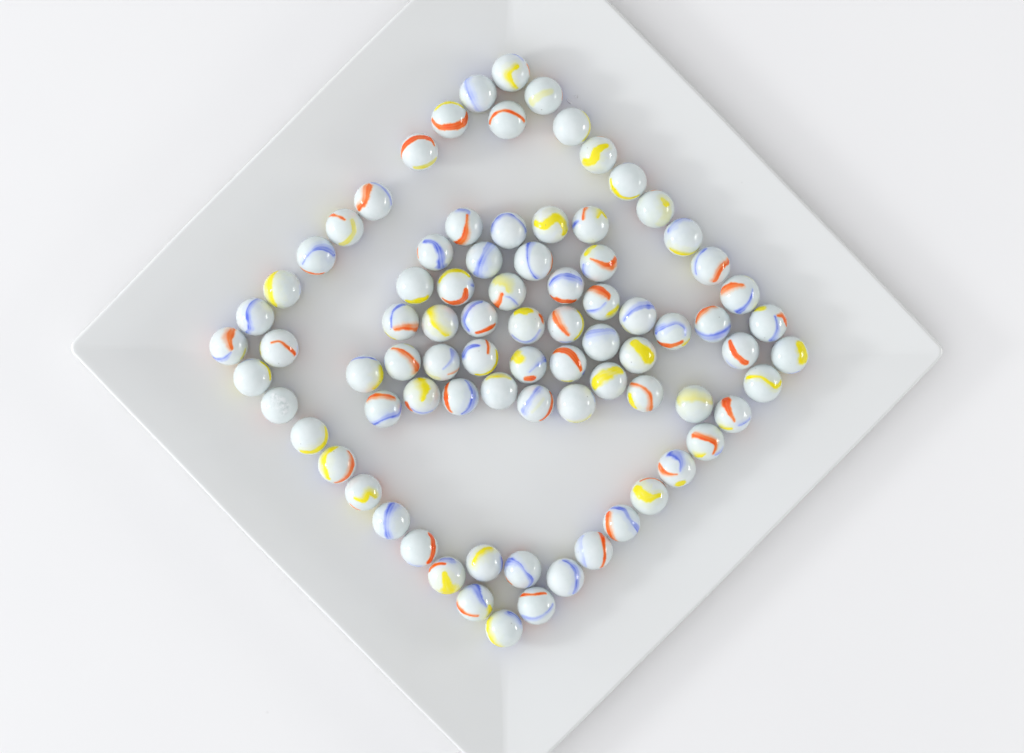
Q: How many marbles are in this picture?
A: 82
